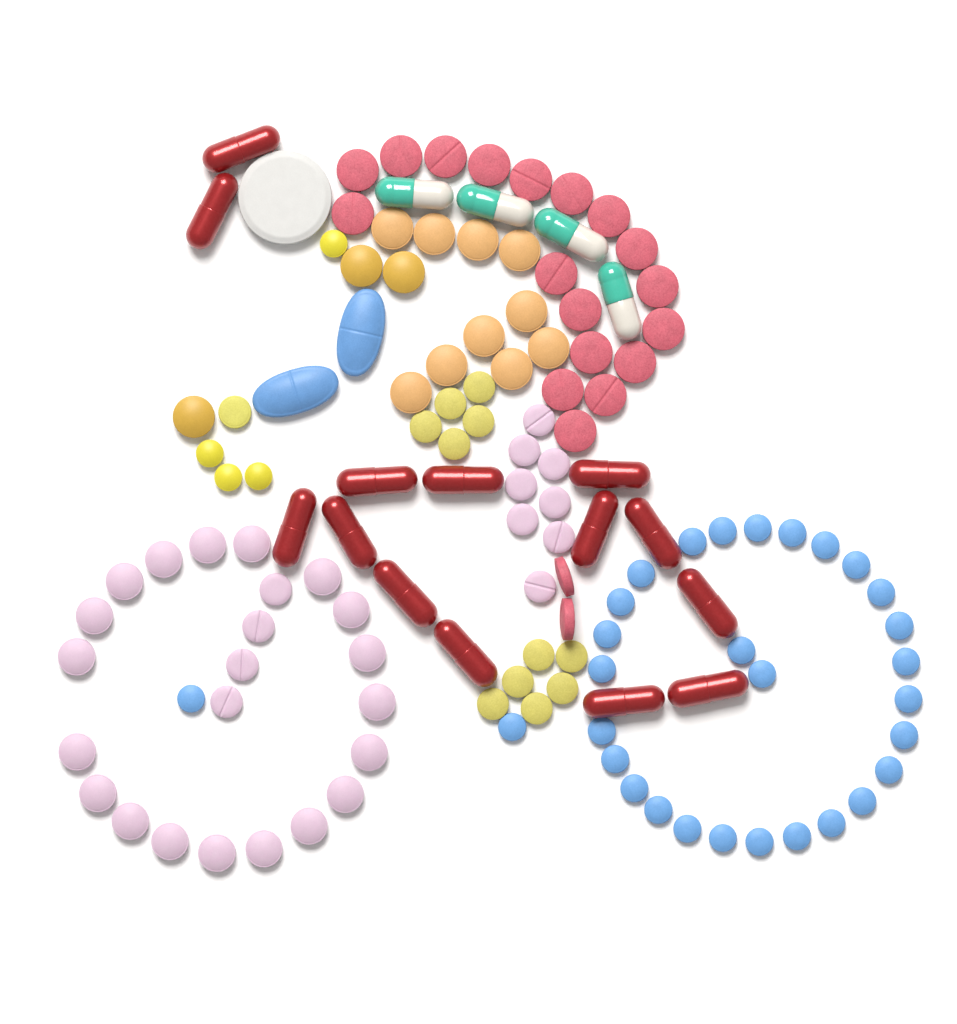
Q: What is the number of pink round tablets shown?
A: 31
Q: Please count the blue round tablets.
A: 30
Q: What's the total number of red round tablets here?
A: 20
